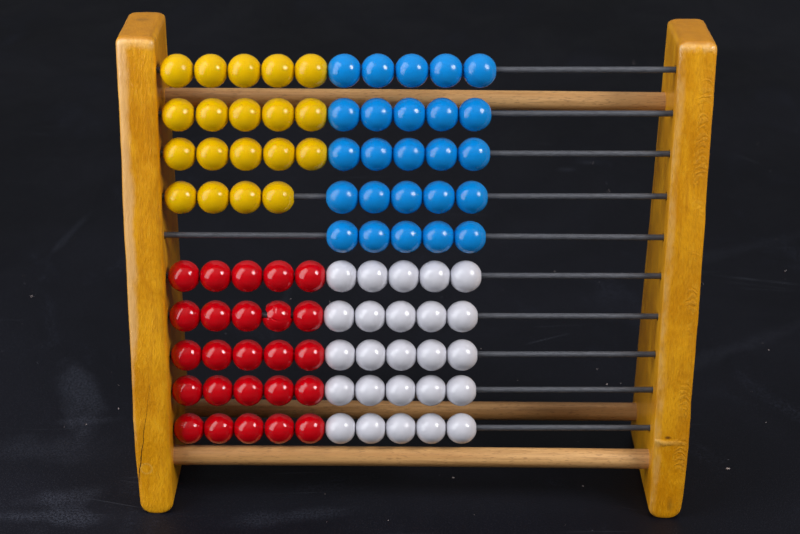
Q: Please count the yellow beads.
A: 19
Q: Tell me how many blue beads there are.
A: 25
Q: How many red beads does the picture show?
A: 25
